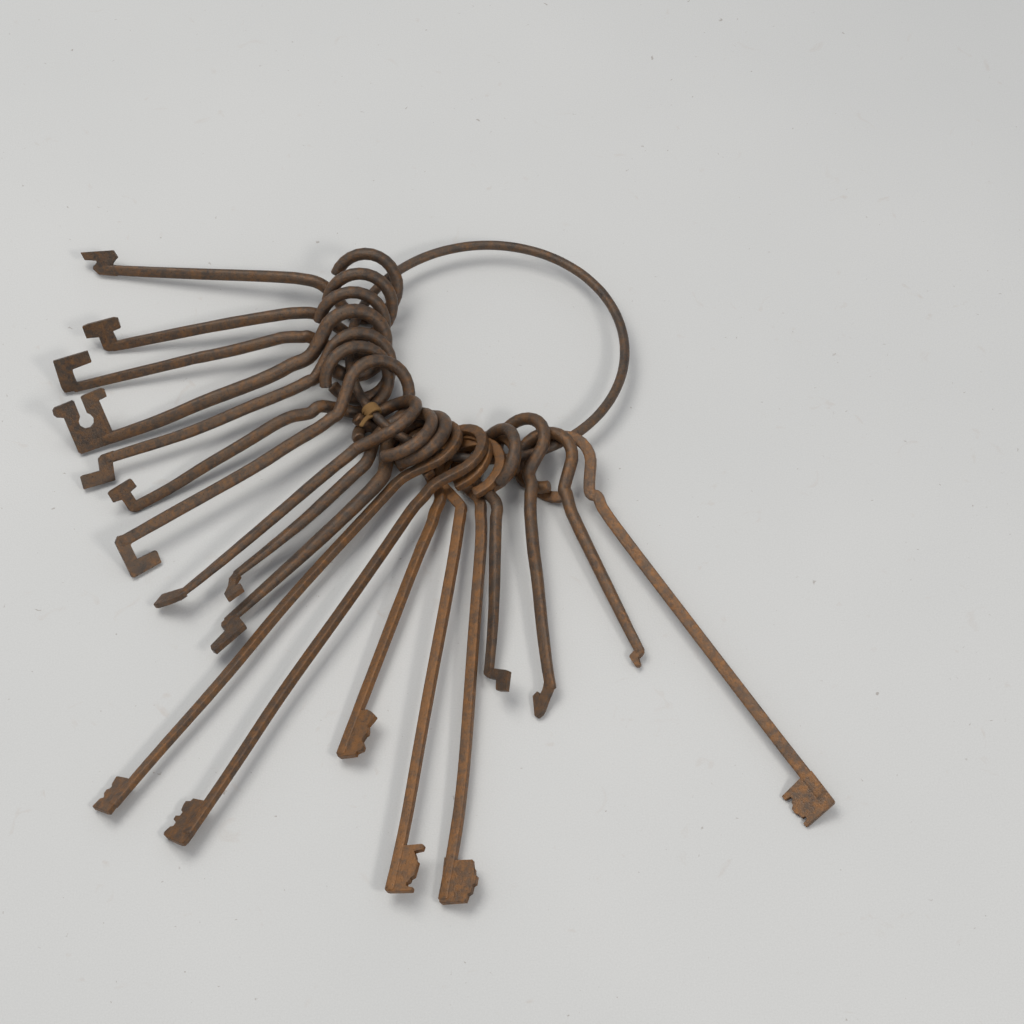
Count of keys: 19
